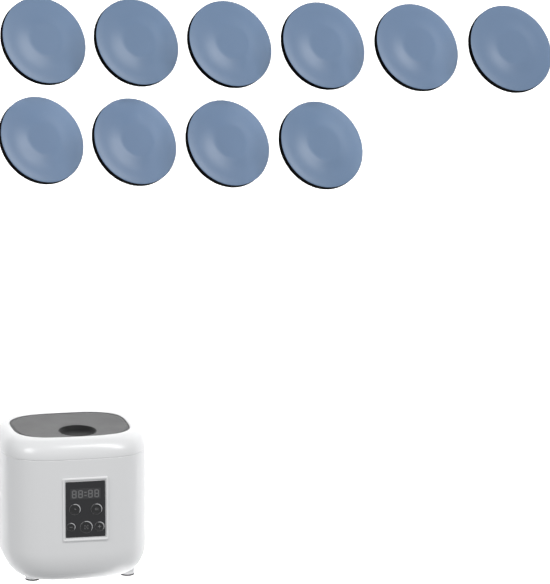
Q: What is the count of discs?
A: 10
